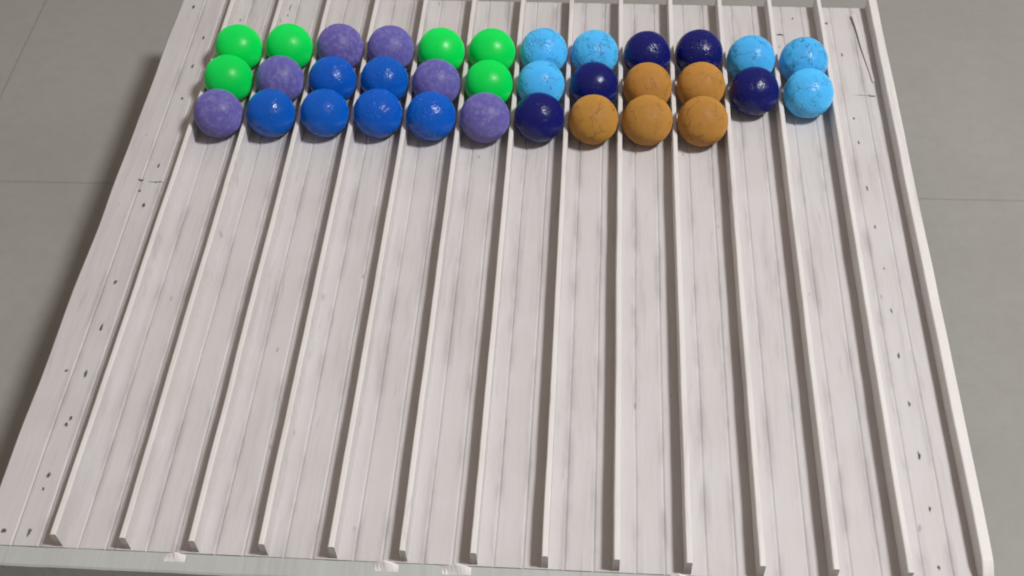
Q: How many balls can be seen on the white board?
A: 34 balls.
